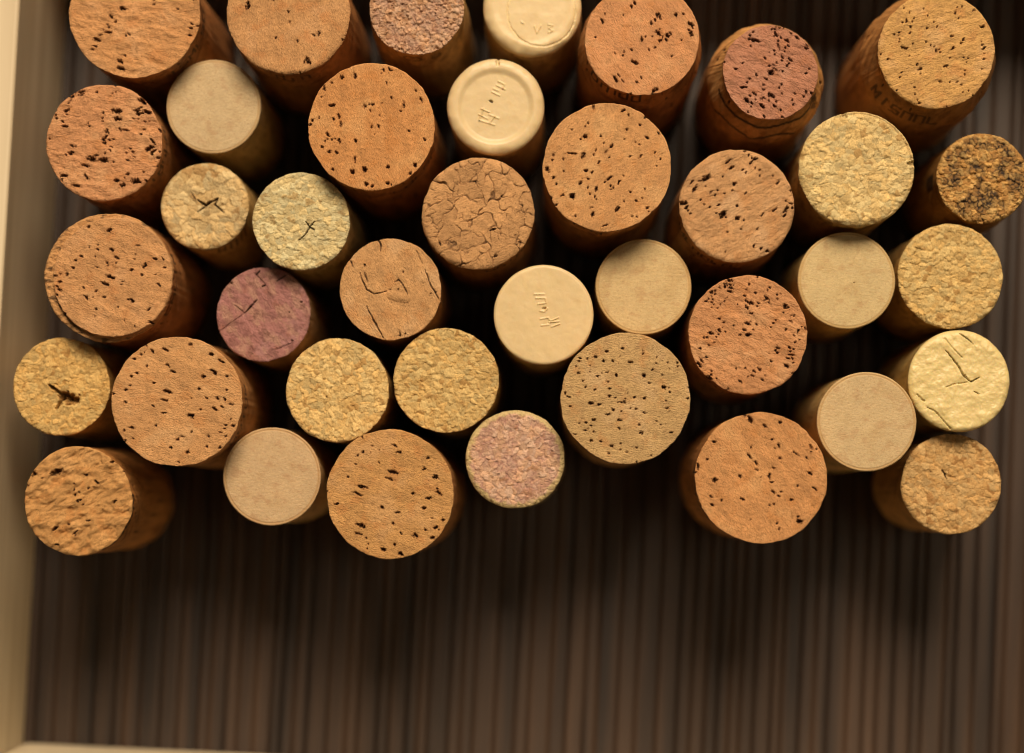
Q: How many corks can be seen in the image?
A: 39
